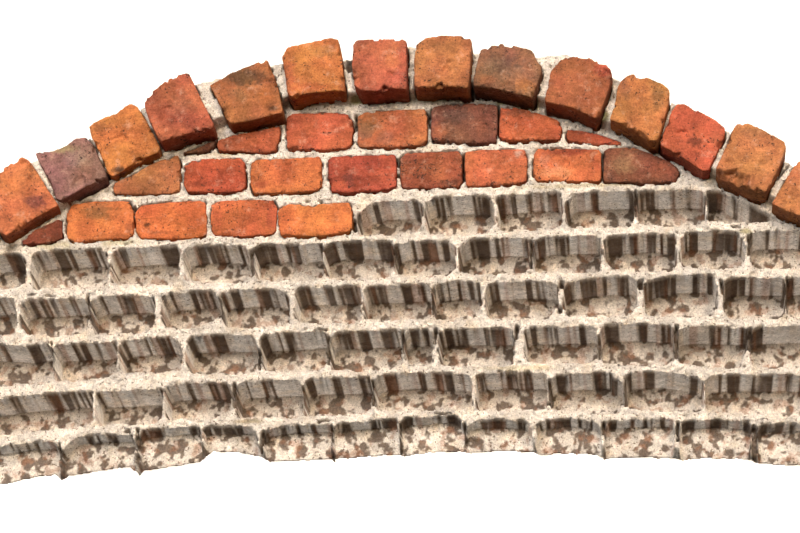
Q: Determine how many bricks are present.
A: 34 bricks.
